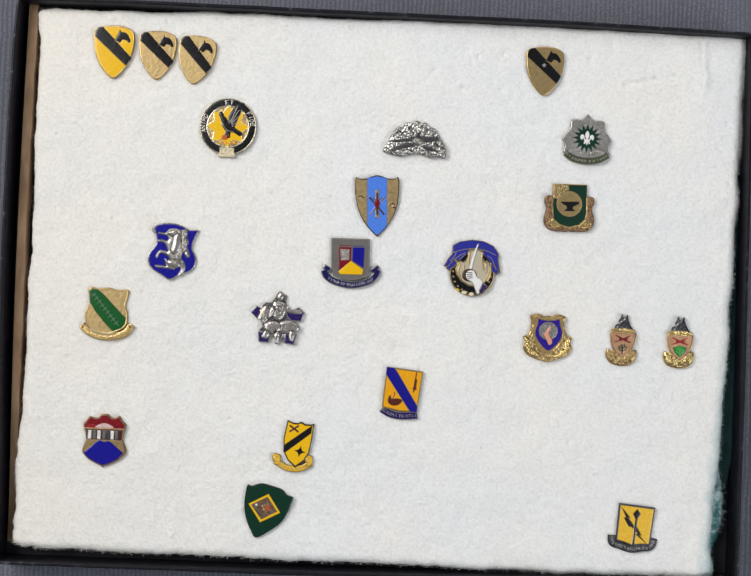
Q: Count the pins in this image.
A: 22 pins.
